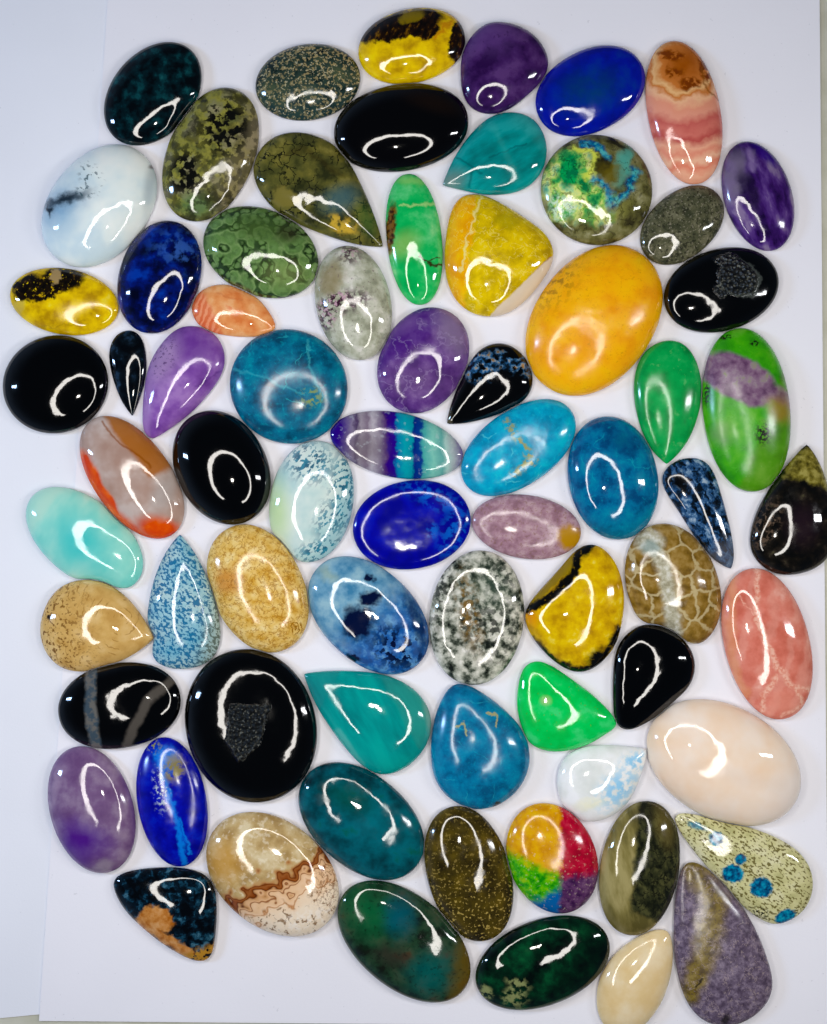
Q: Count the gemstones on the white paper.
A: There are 71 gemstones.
